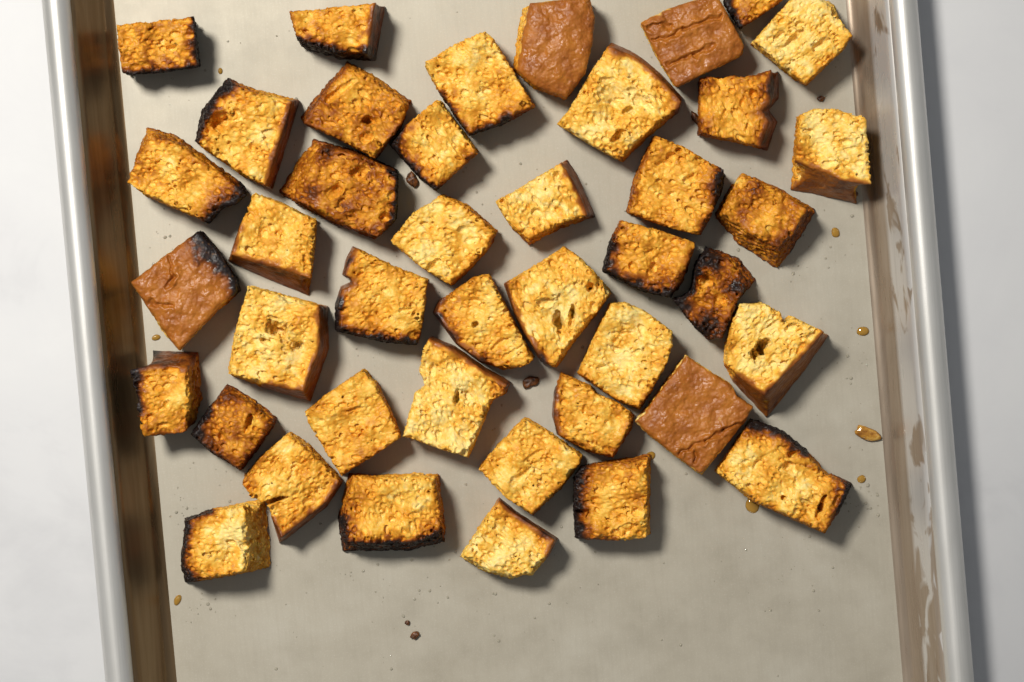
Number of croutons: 42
